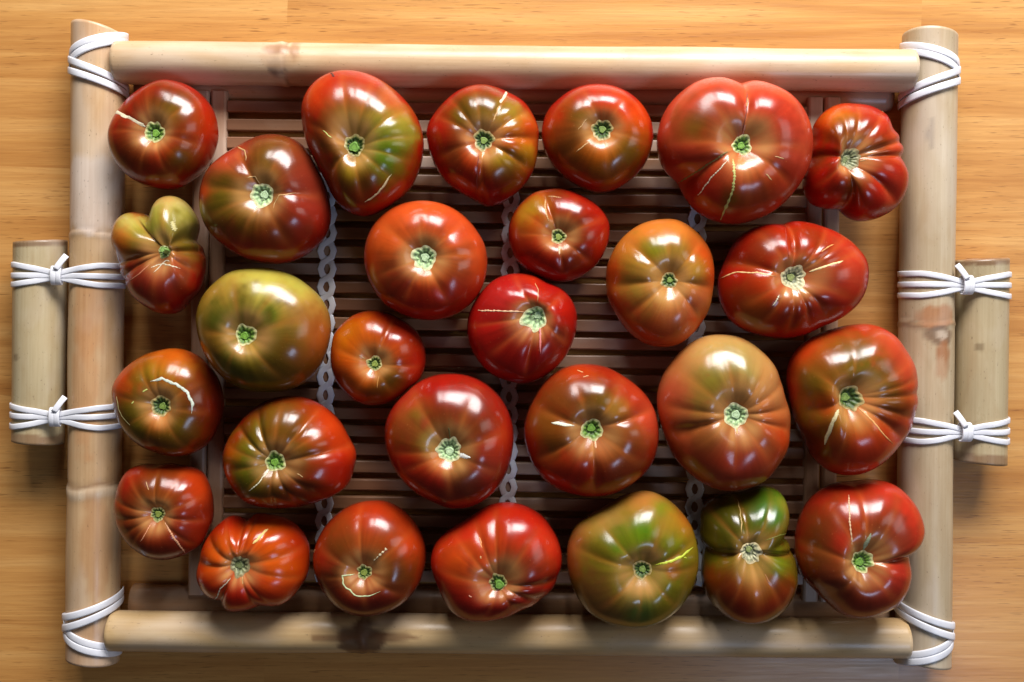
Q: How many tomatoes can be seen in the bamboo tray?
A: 28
